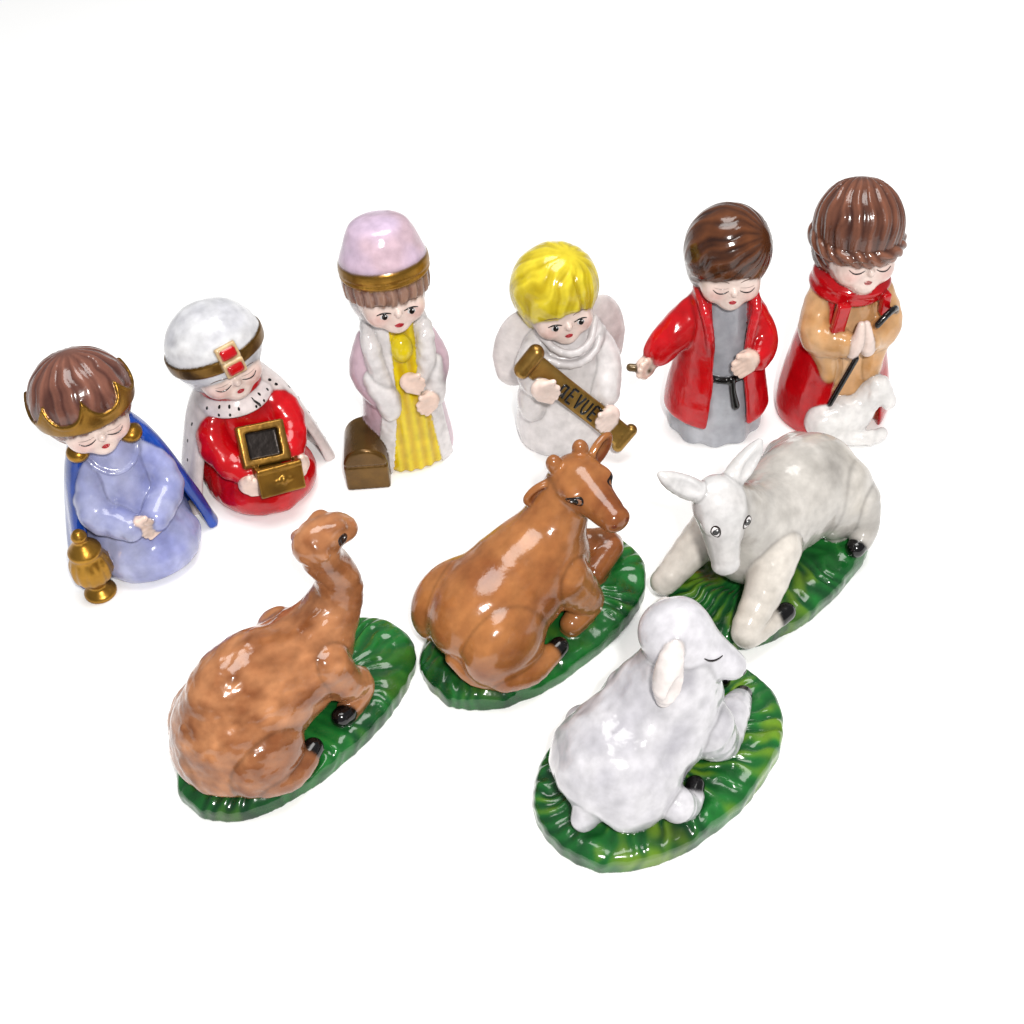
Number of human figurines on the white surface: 6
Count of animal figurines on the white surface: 4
